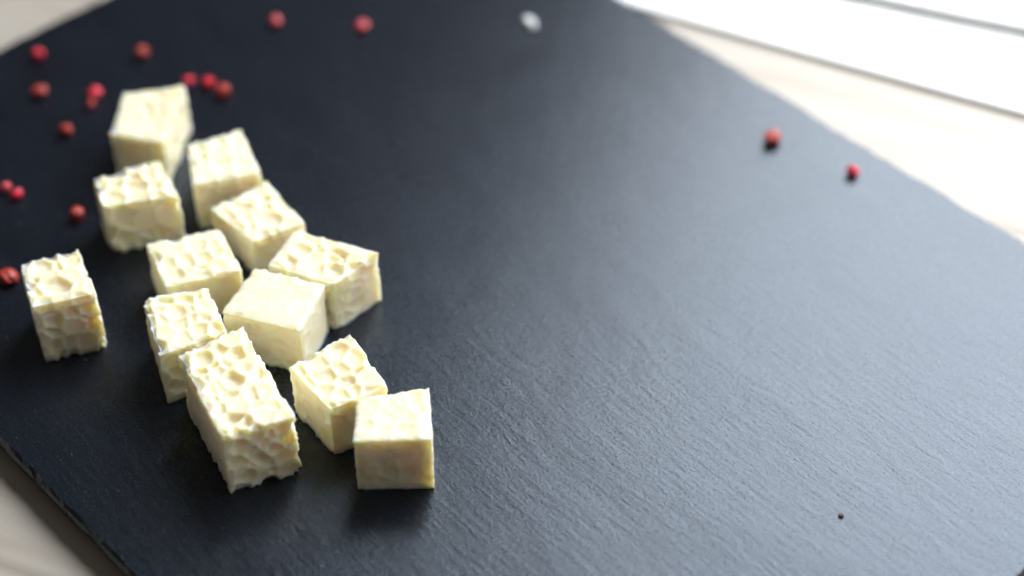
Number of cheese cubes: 12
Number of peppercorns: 17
